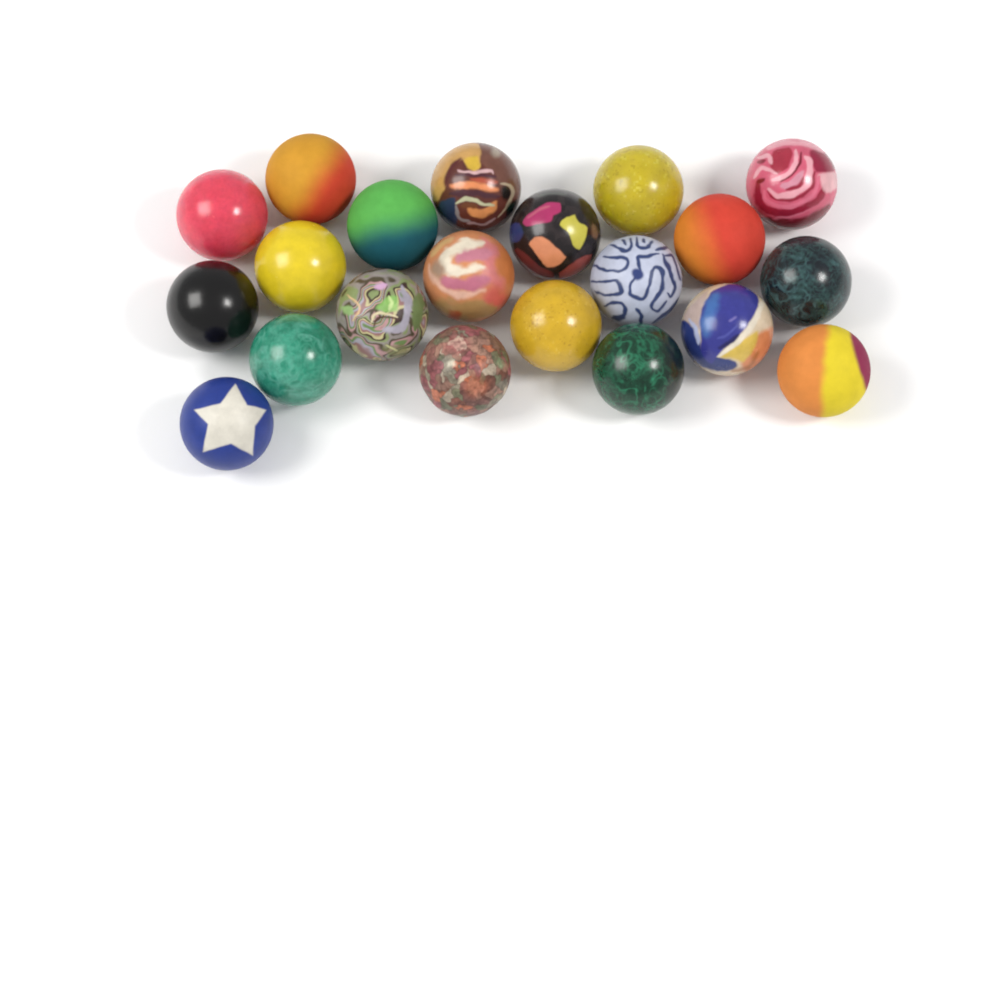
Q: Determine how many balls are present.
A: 21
